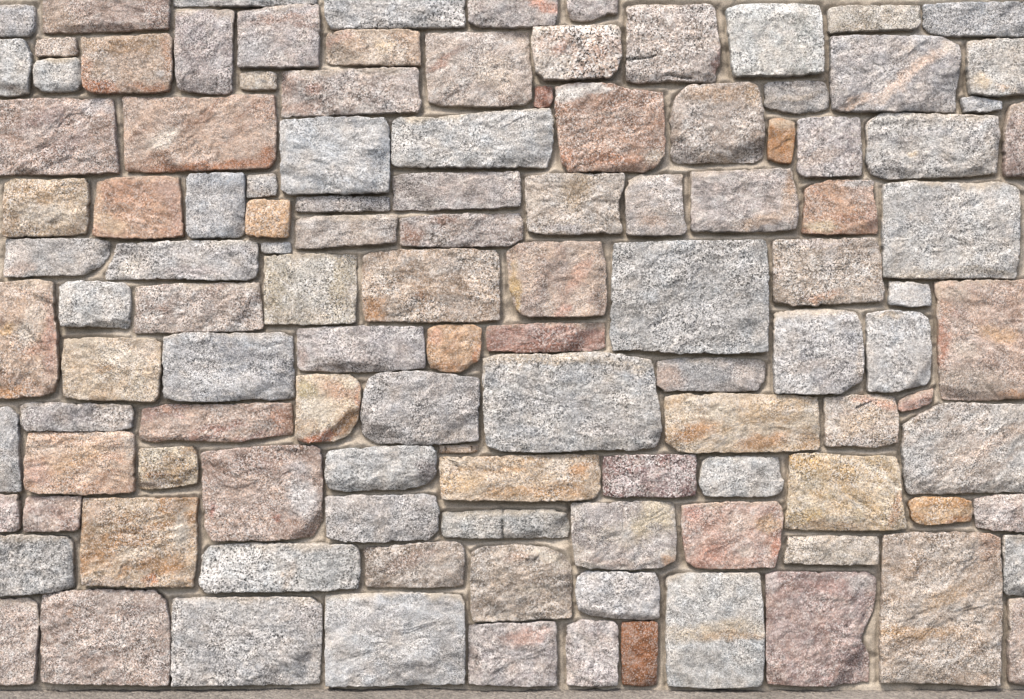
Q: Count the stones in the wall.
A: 117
